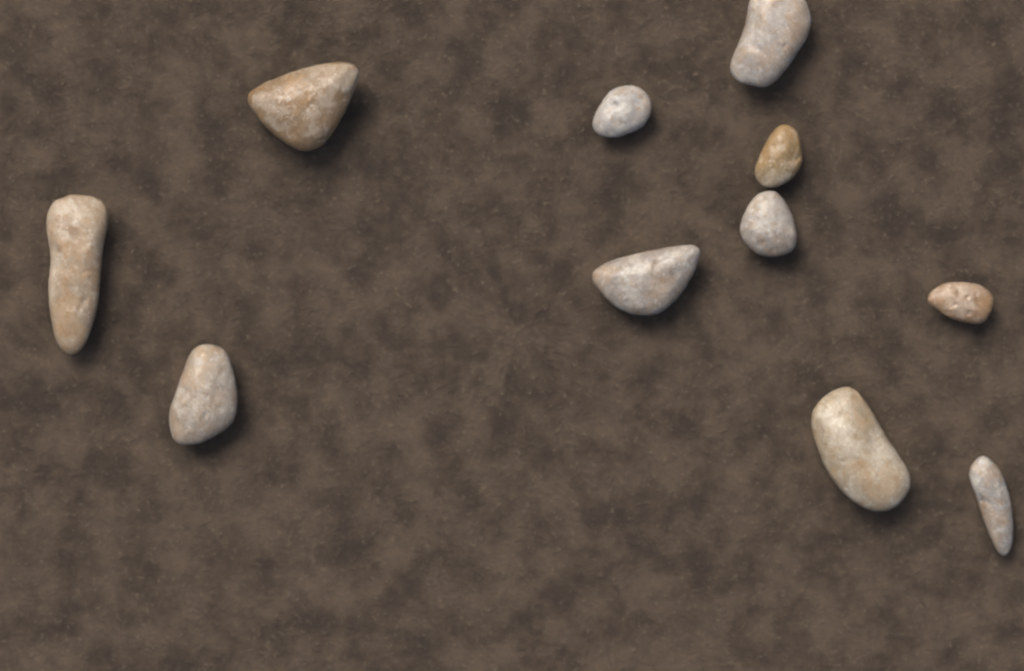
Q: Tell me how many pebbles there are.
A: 11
